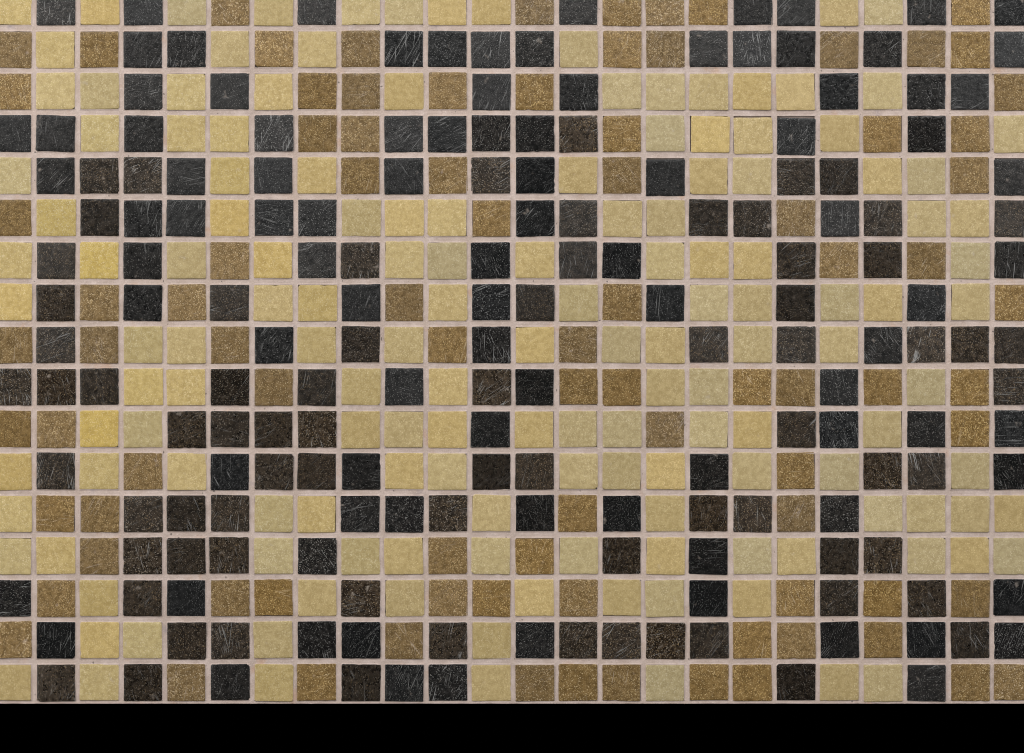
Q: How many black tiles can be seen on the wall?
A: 170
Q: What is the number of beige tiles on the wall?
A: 149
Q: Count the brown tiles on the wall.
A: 89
